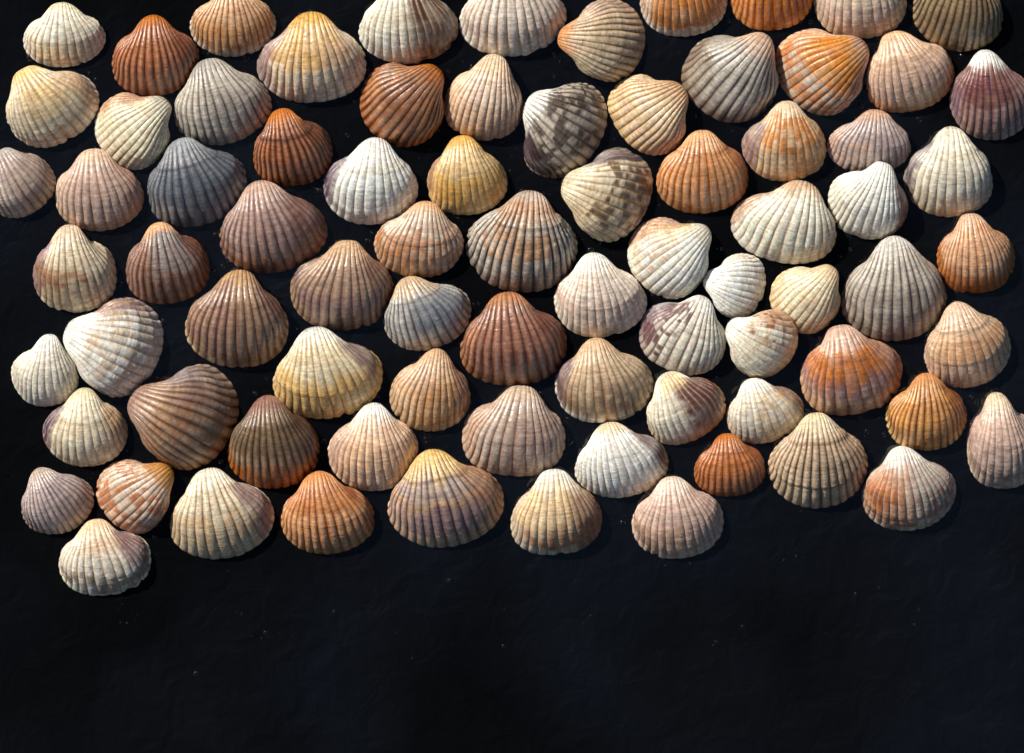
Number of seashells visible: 80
